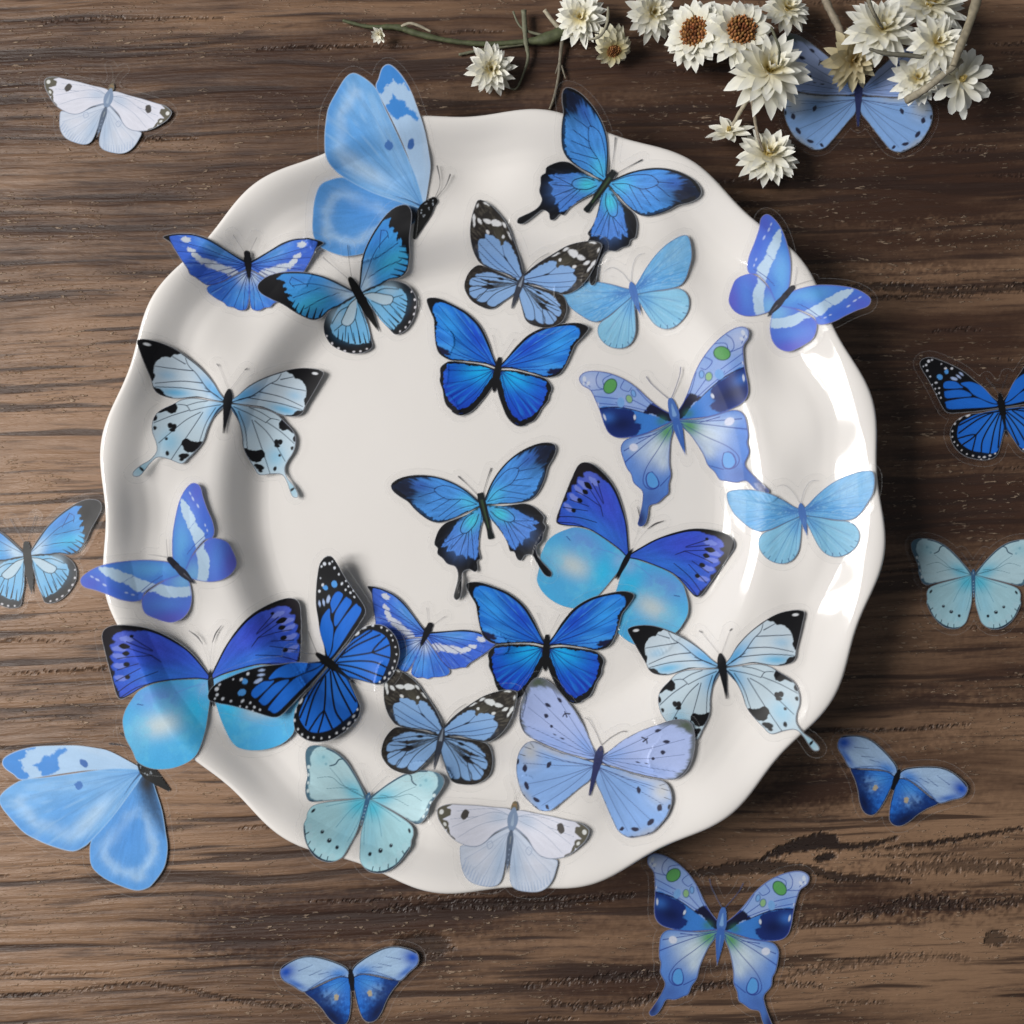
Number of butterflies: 32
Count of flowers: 17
